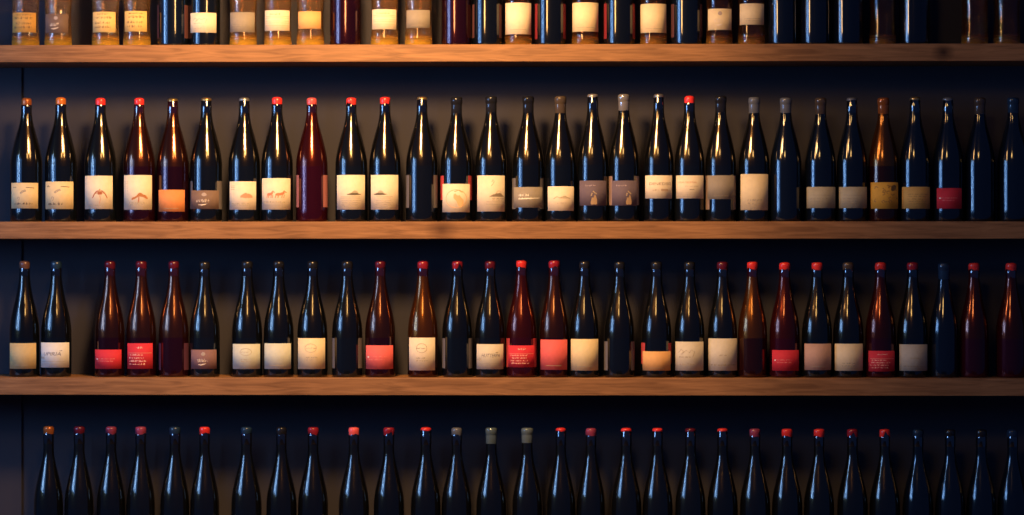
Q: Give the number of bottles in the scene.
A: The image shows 119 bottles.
